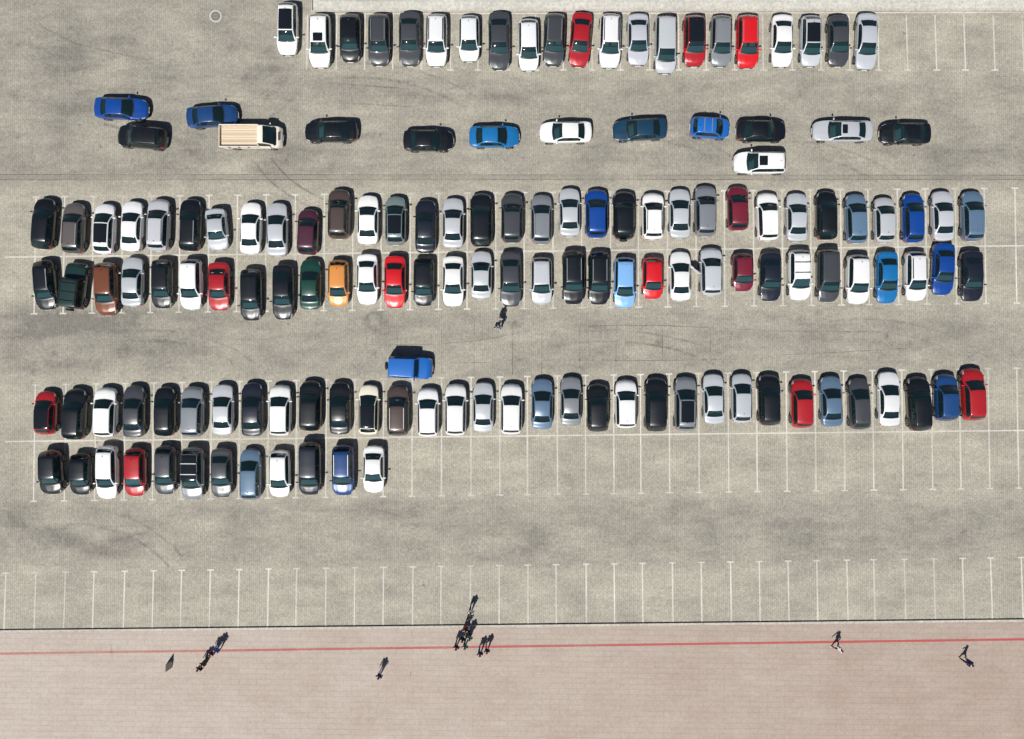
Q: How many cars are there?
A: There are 146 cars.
